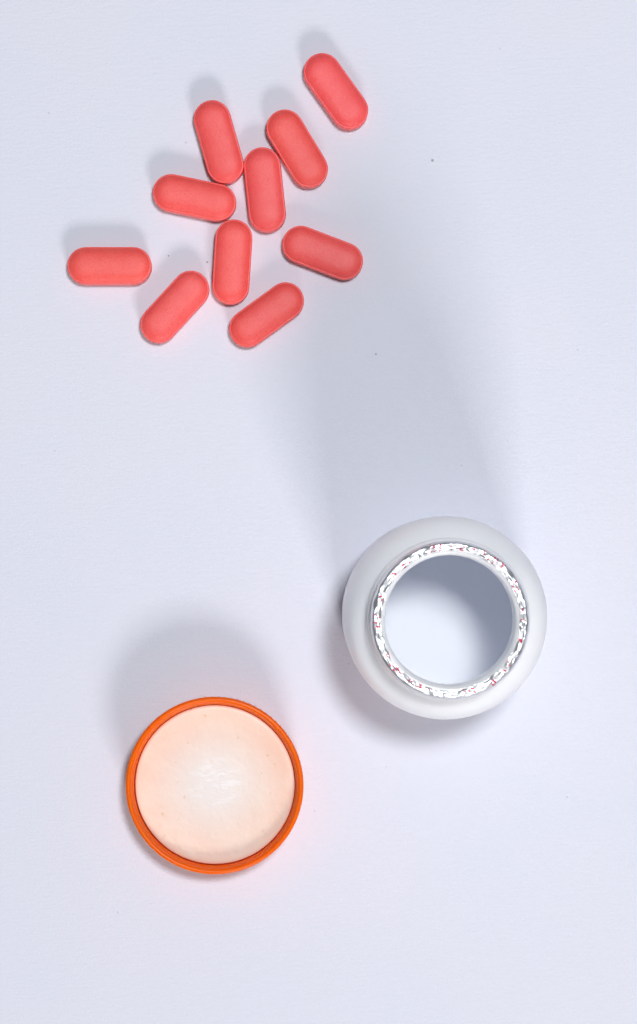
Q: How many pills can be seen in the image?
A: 10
